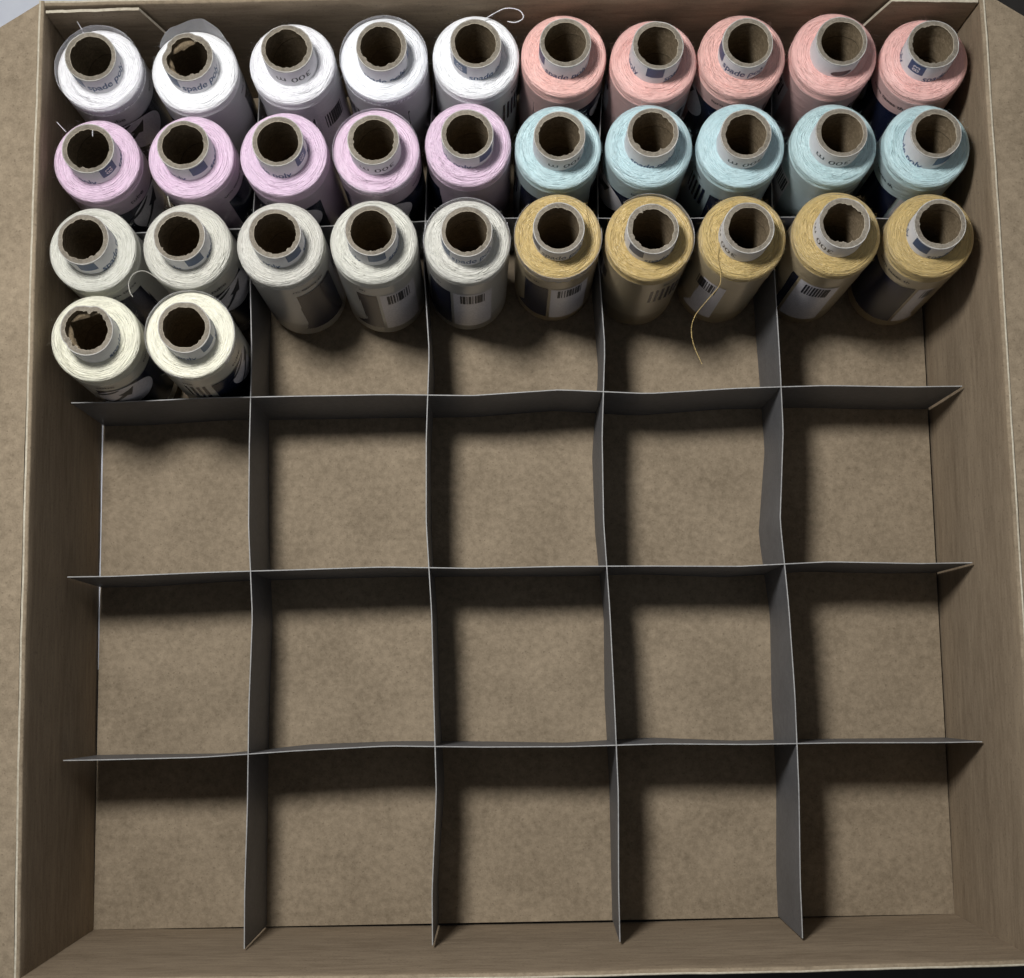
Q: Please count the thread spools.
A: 32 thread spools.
